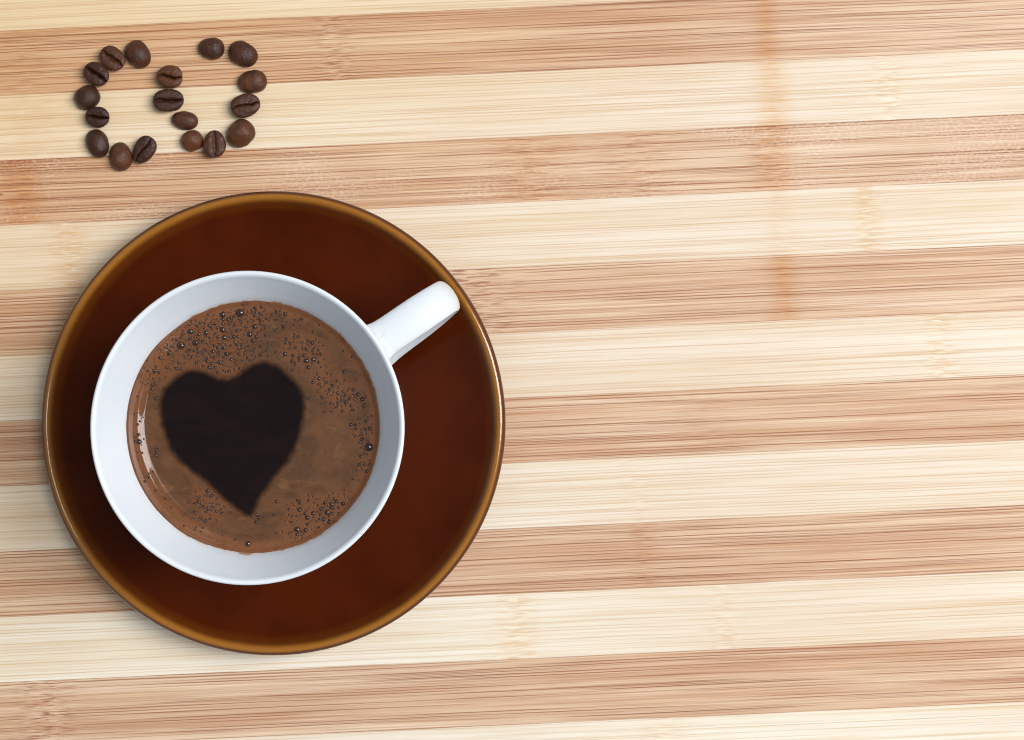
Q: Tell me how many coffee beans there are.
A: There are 18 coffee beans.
